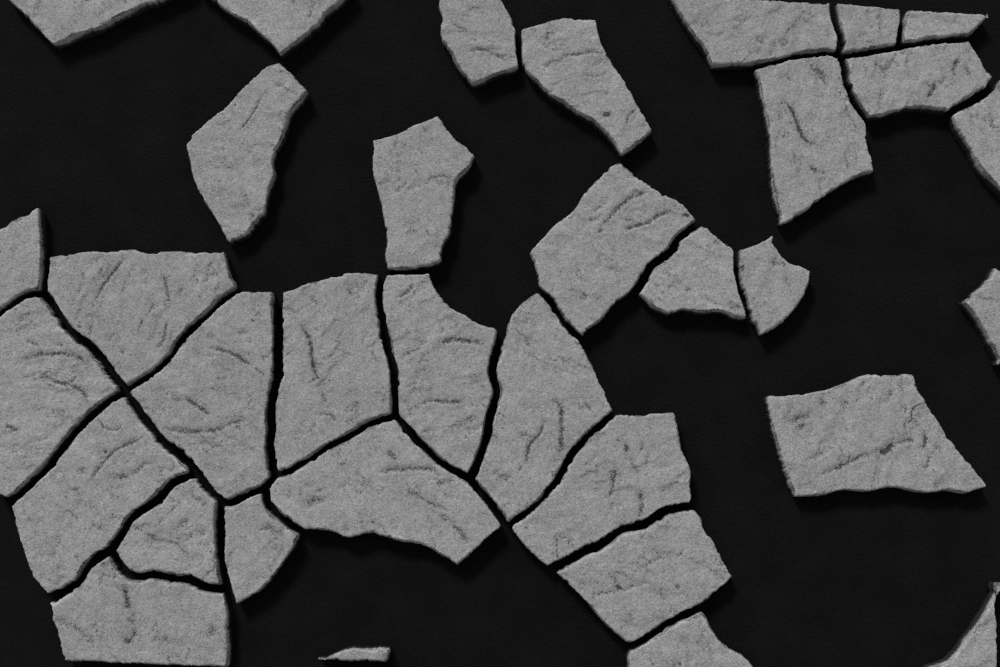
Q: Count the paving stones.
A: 34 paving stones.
